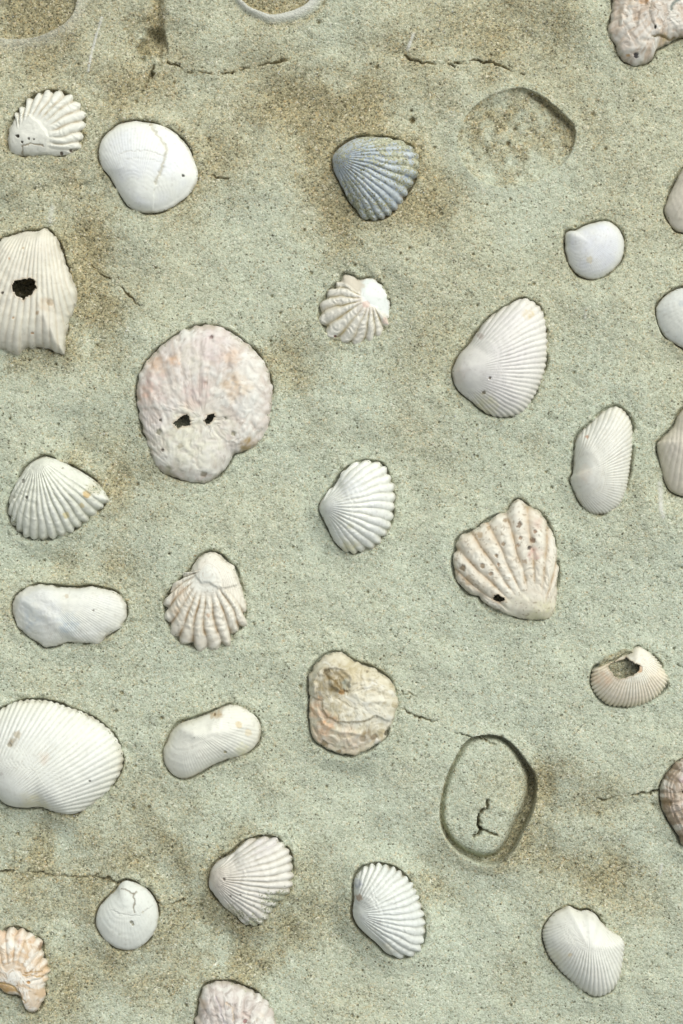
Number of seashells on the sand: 29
